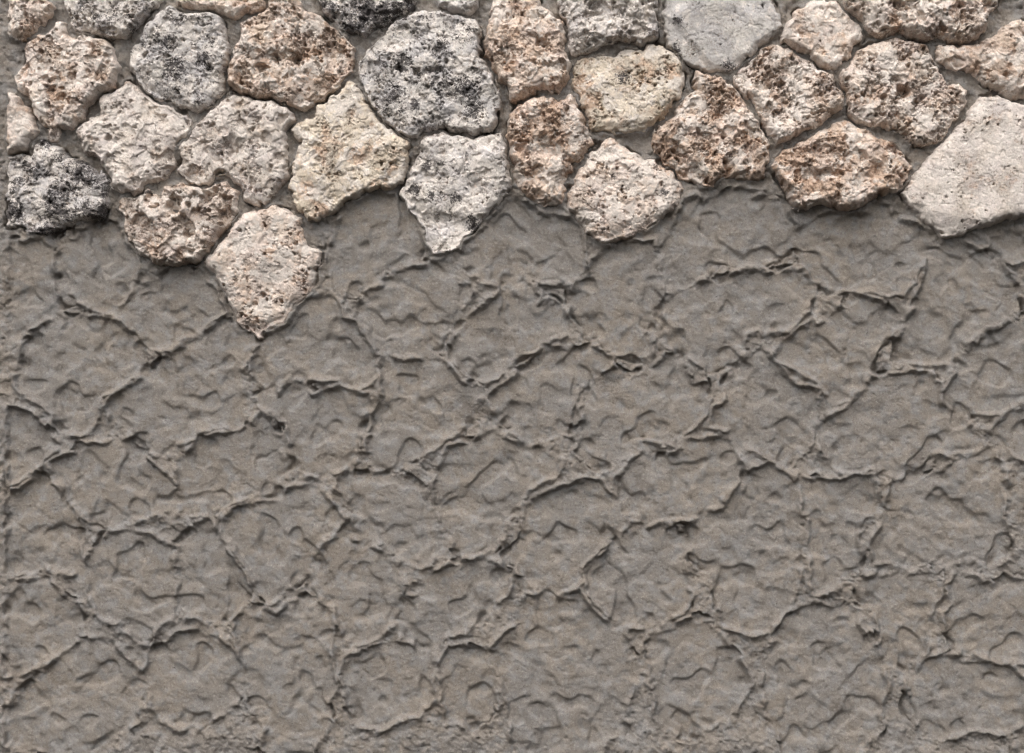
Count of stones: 31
